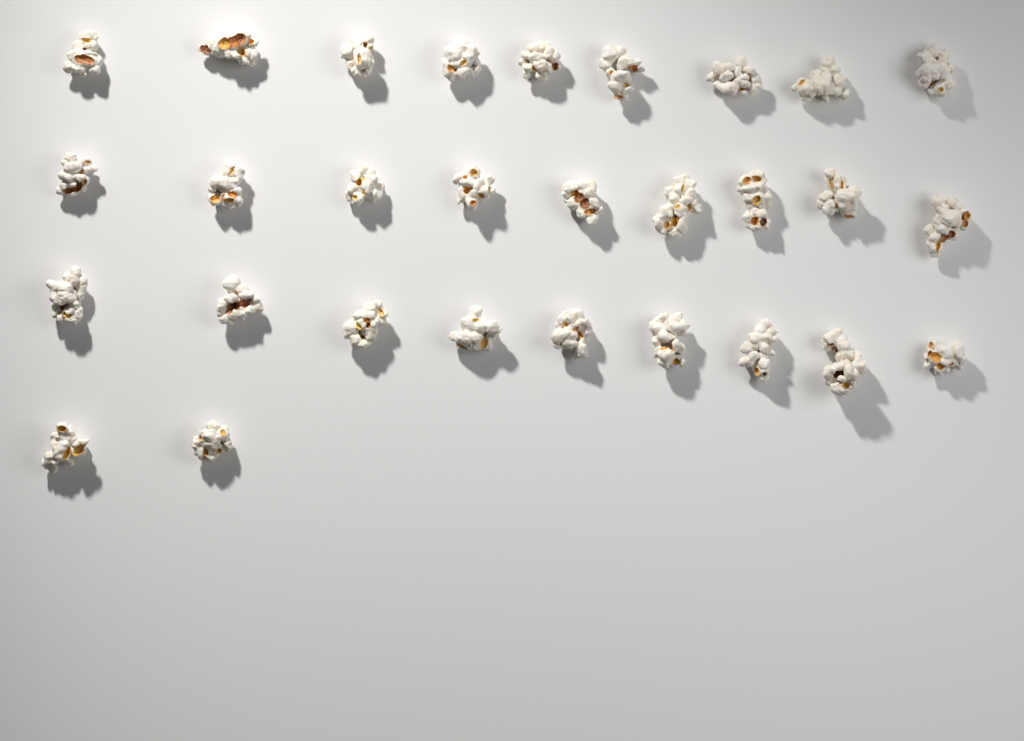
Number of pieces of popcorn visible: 29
